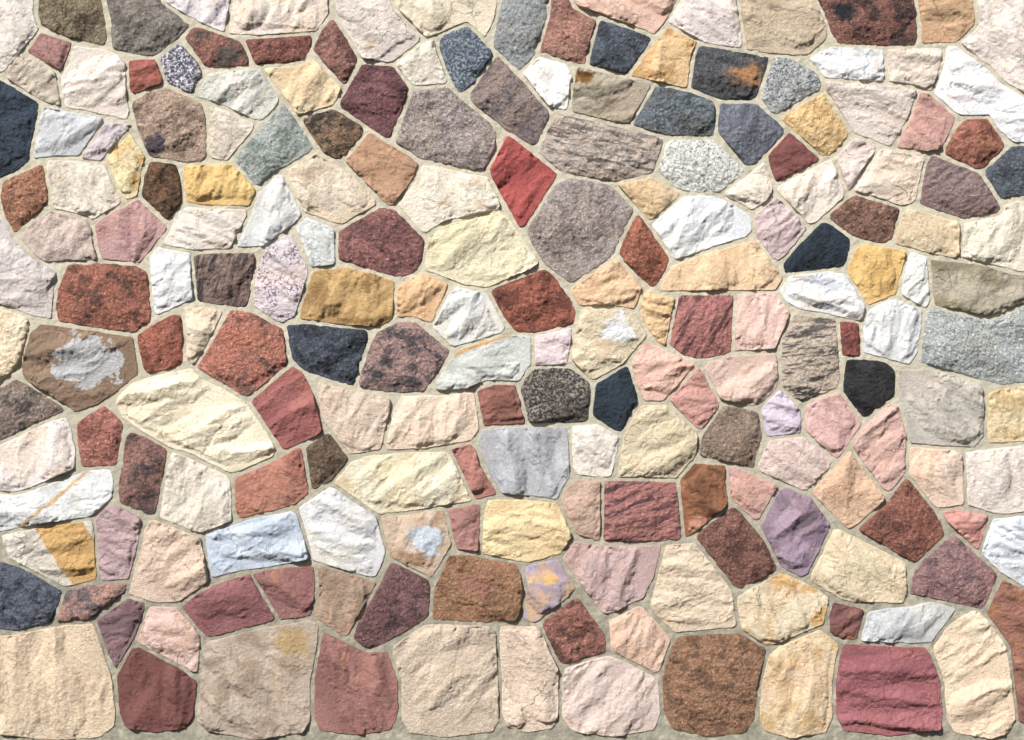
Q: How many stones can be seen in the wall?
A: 200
